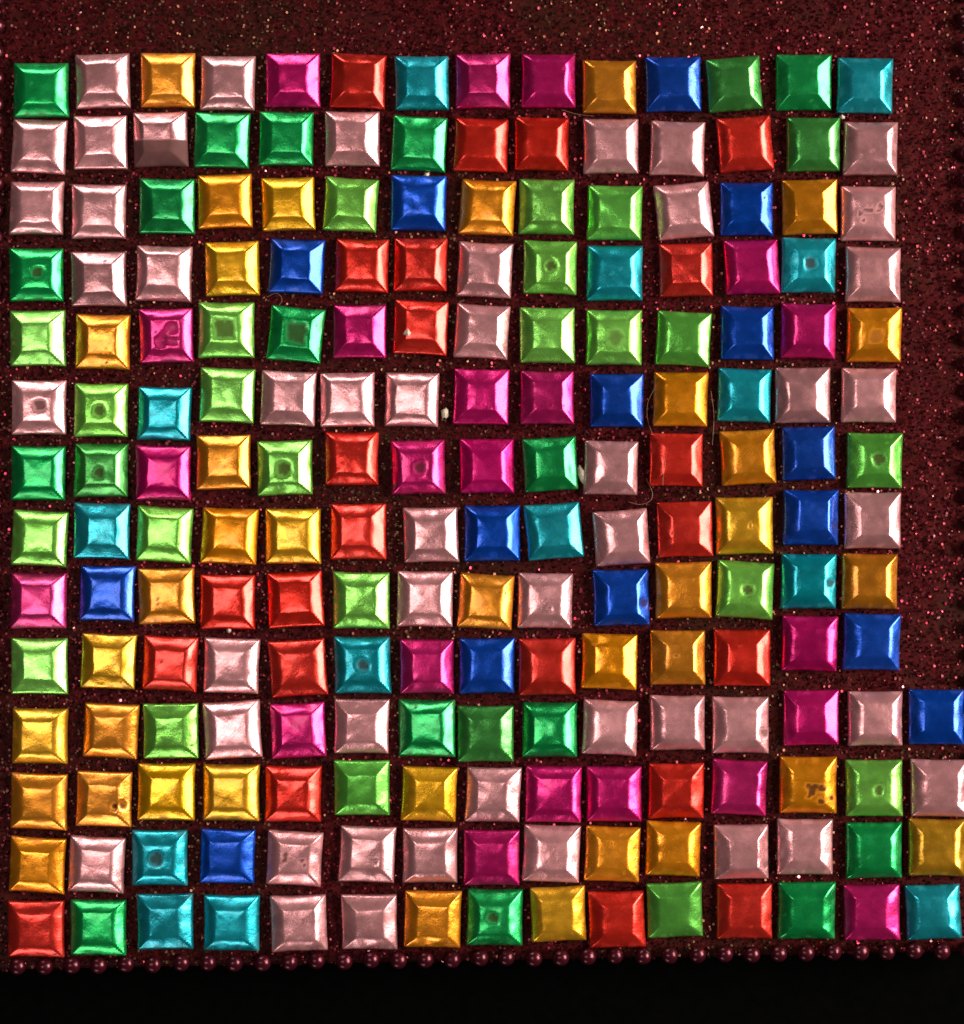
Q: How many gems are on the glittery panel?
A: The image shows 200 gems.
